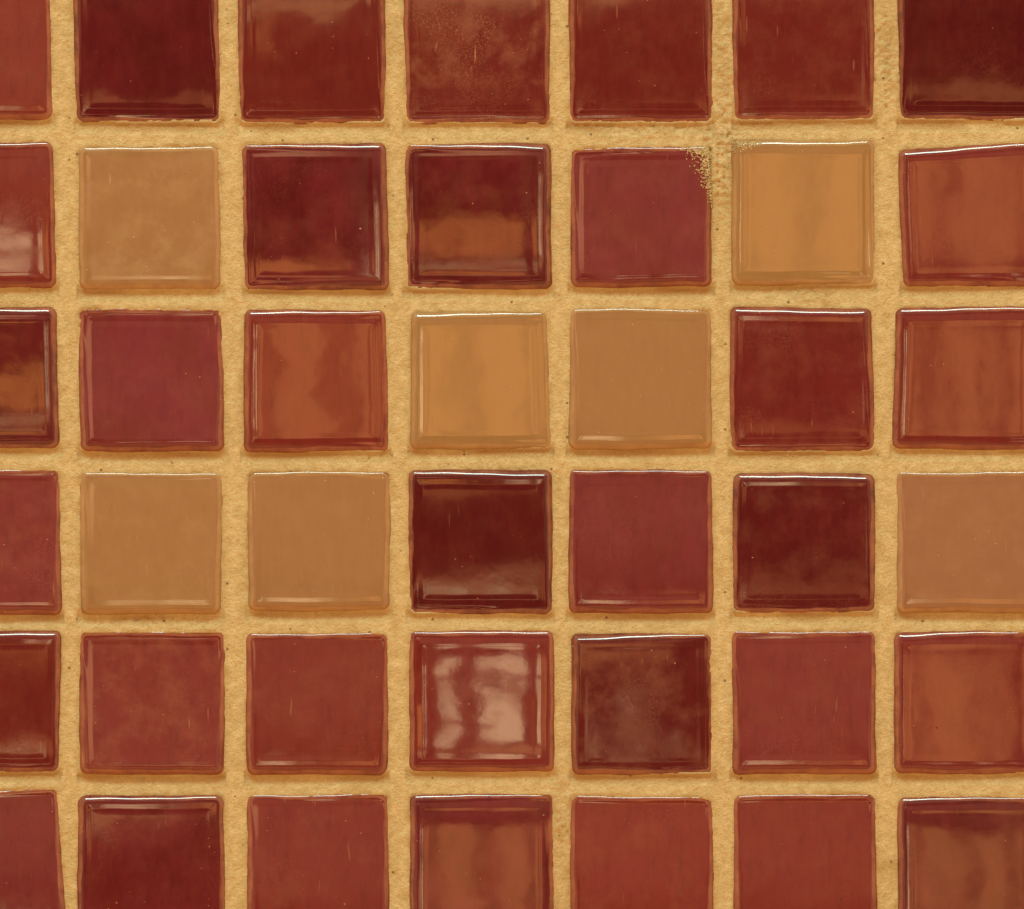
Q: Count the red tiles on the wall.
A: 35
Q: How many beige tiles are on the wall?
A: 7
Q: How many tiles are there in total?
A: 42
